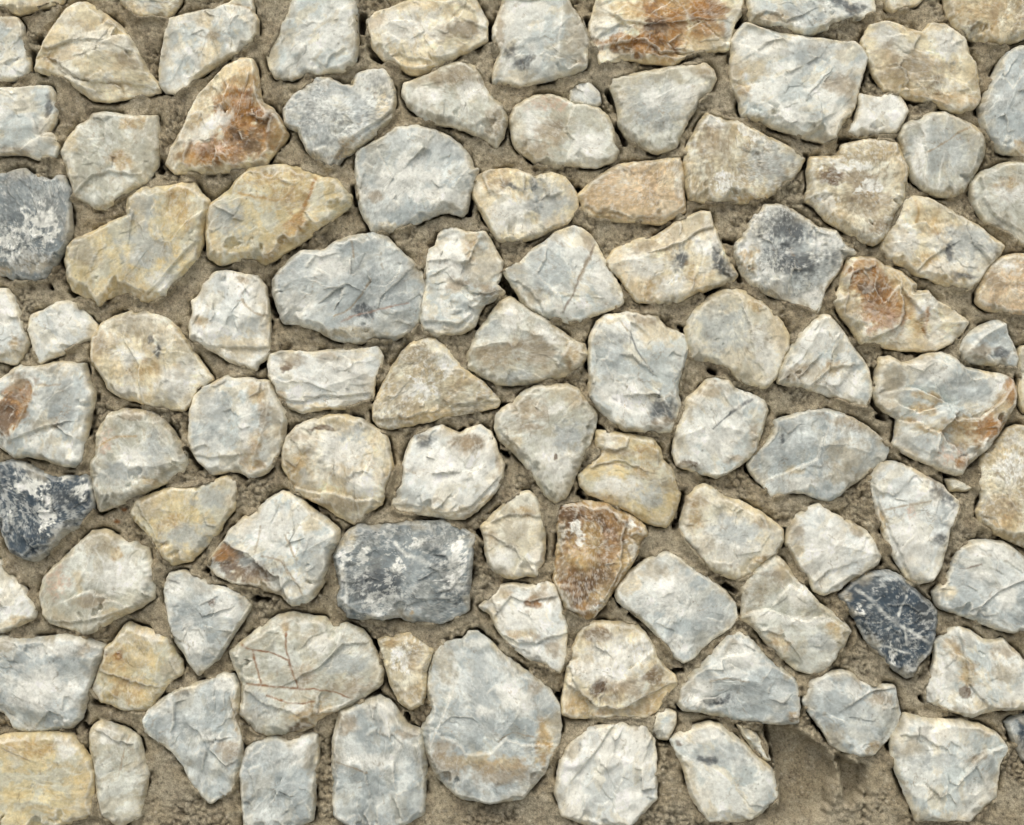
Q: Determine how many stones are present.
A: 103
